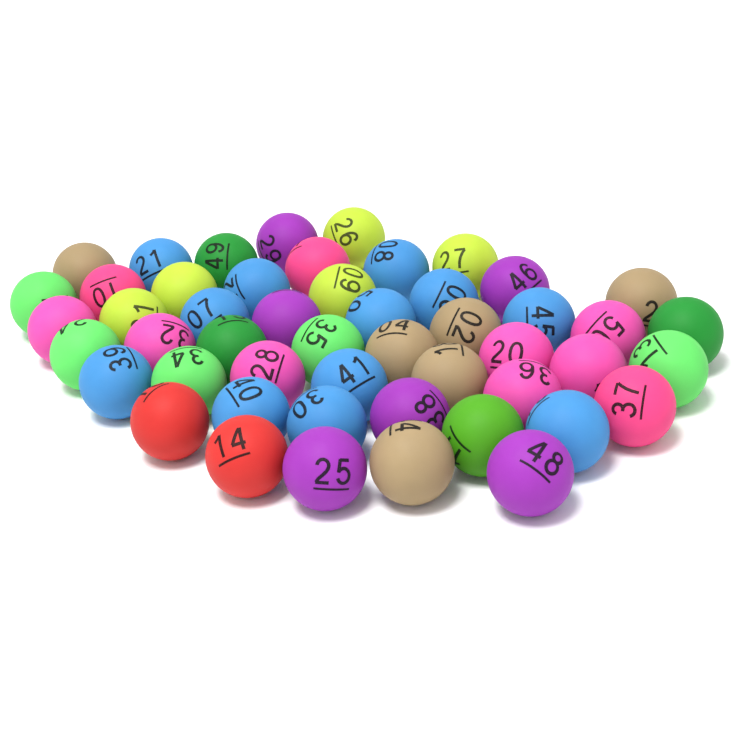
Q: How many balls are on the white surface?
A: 50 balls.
